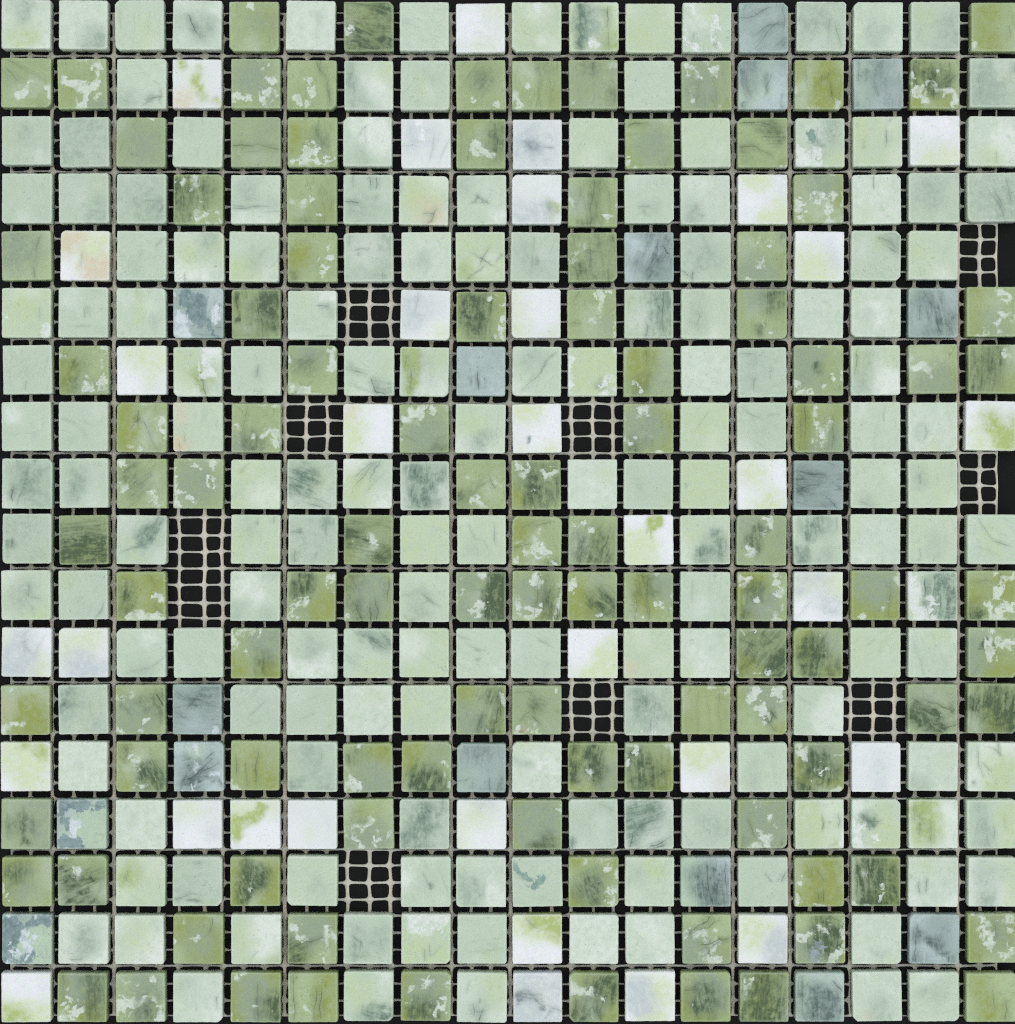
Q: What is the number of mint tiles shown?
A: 160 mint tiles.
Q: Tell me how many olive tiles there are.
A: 105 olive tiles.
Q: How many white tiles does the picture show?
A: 33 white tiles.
